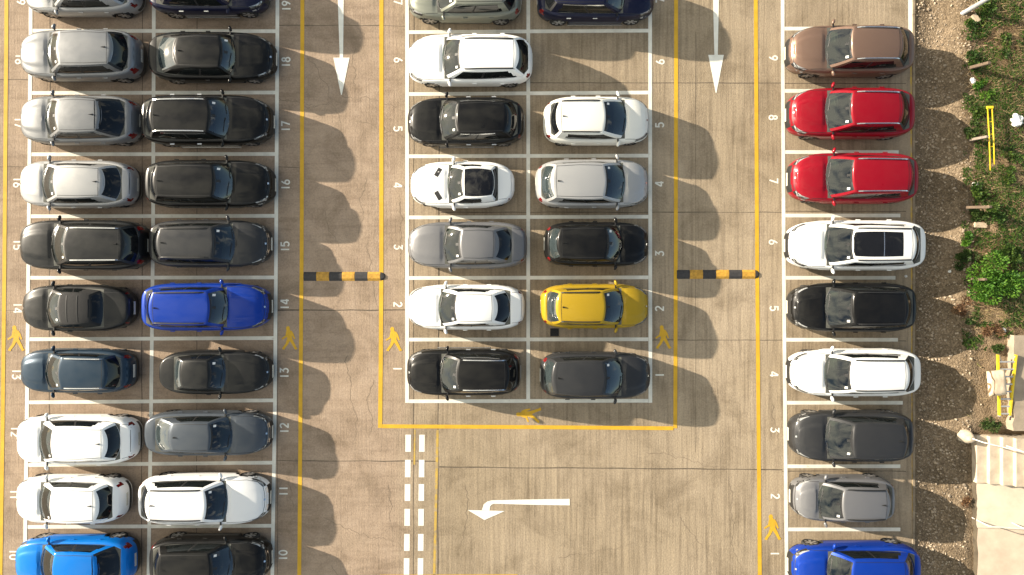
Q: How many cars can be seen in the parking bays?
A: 42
